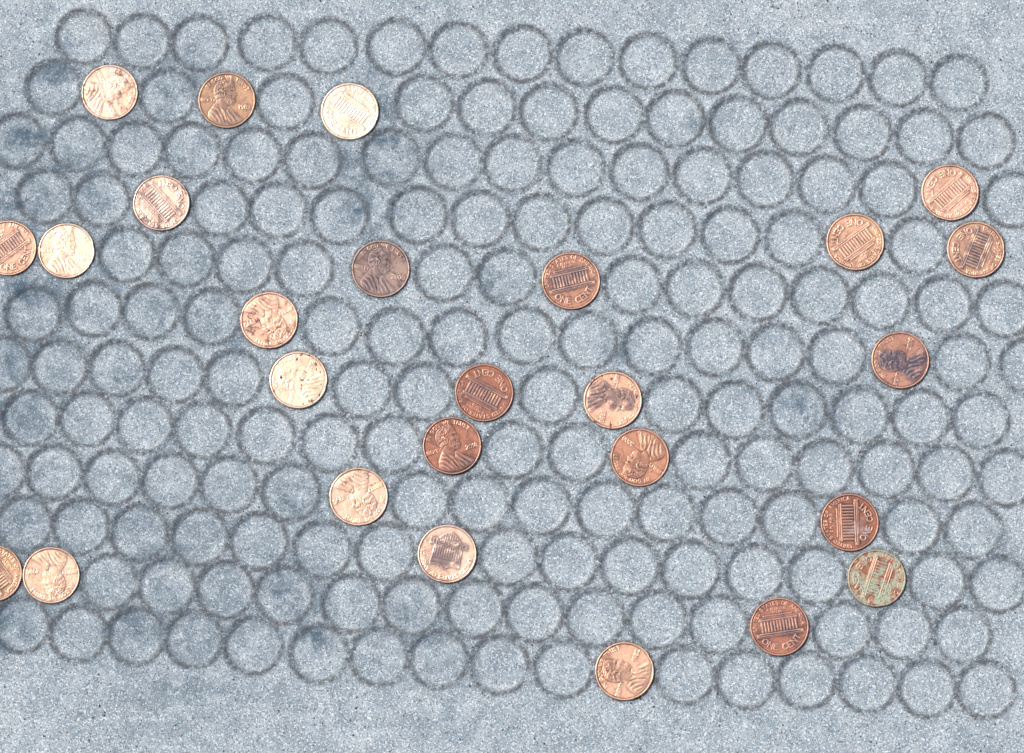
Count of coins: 26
